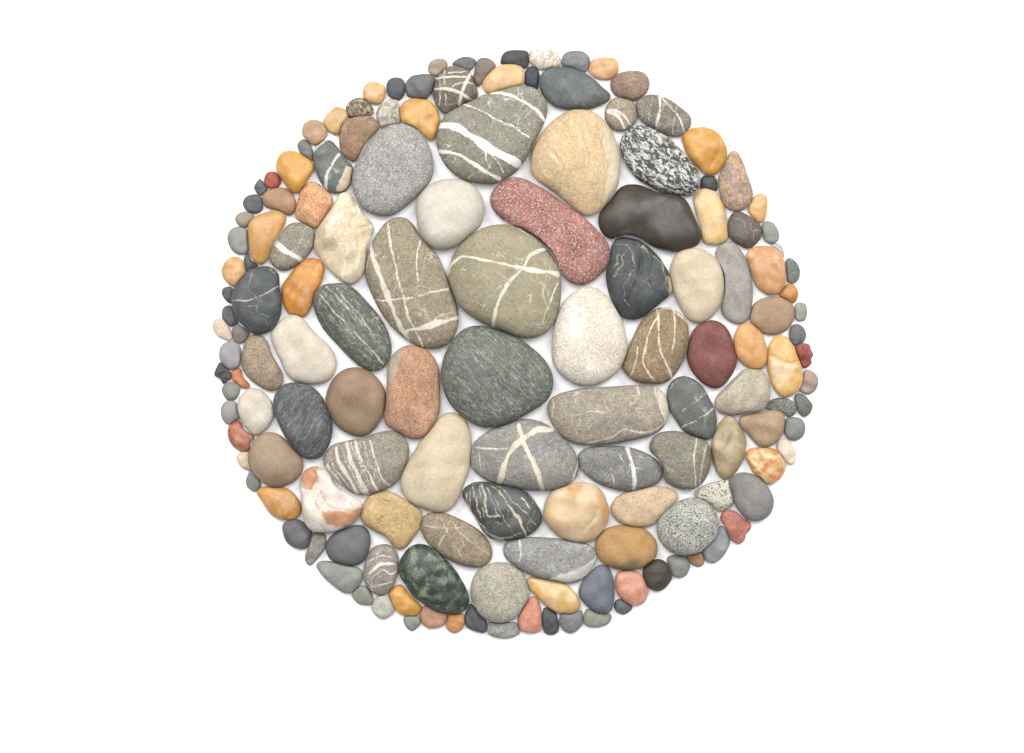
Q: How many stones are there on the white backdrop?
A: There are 149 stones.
